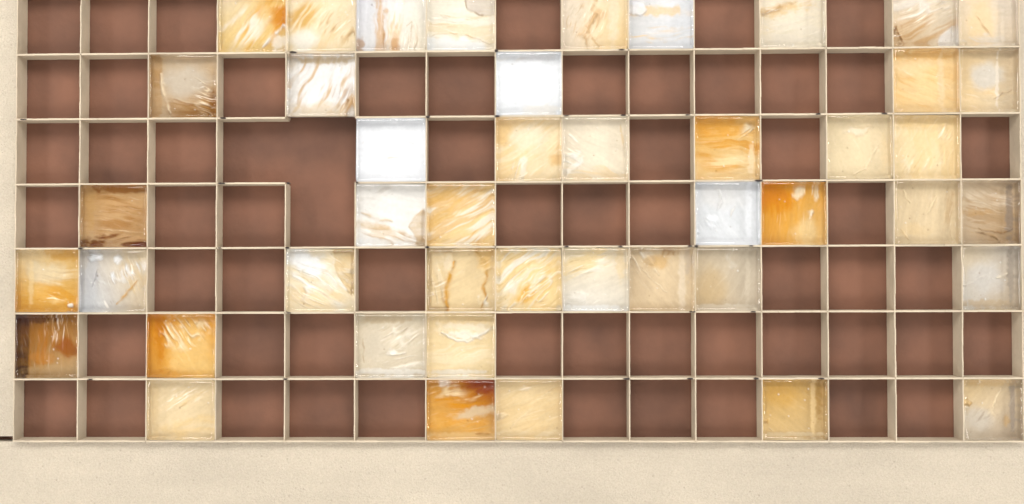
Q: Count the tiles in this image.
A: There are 45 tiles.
